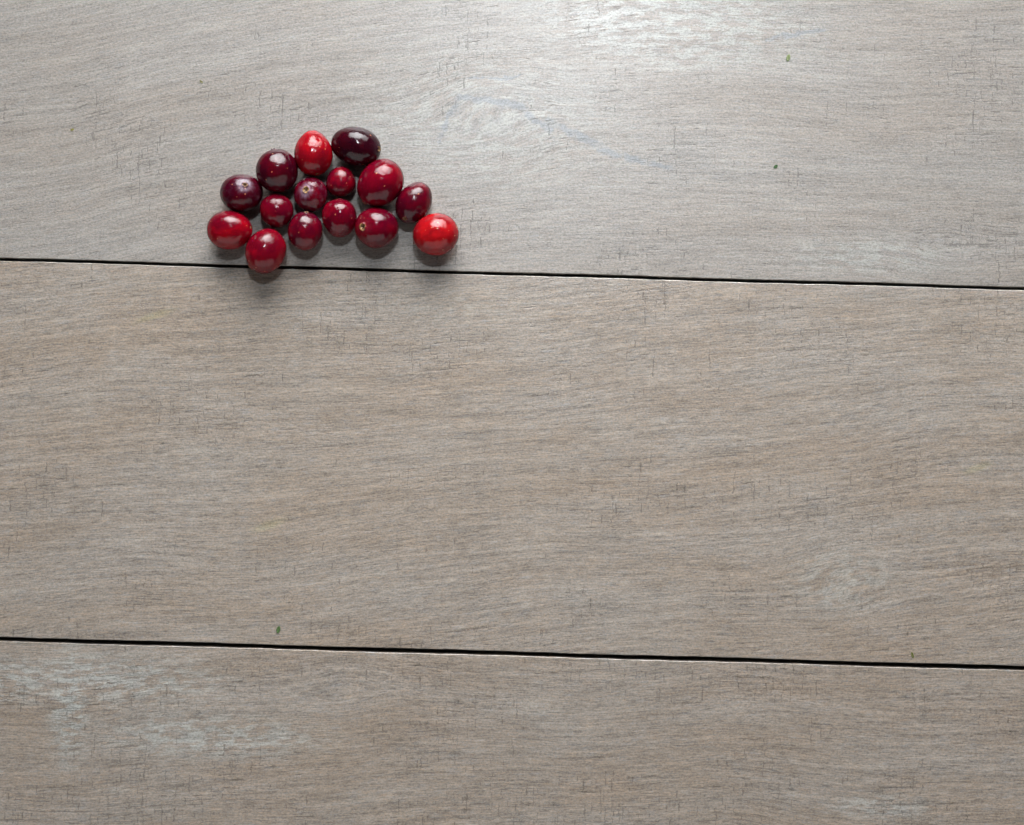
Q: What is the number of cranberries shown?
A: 15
